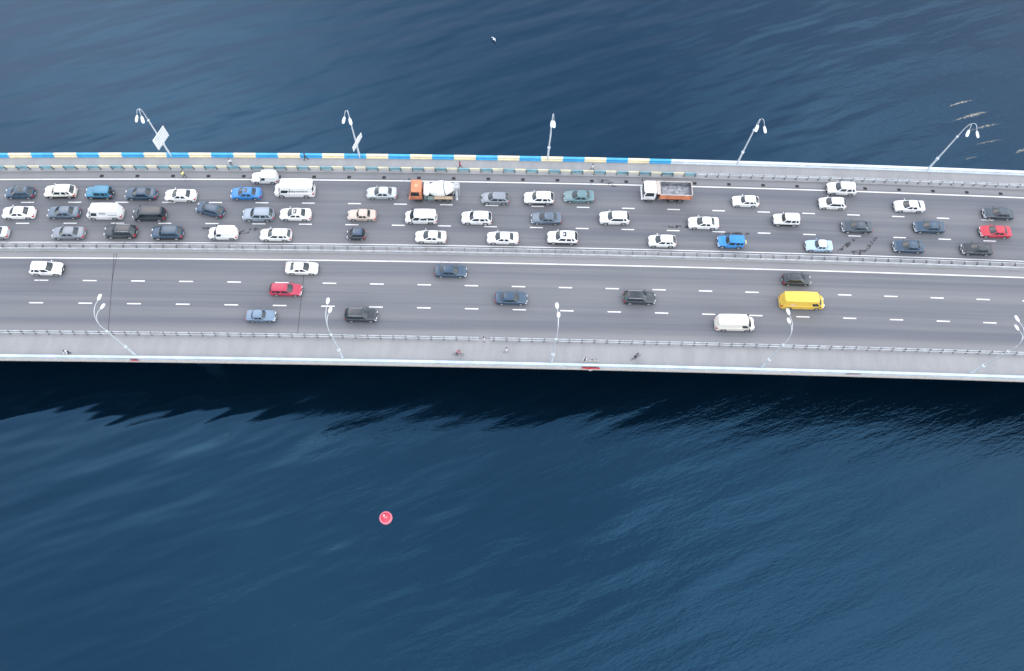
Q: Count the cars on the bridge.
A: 52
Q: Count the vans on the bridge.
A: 8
